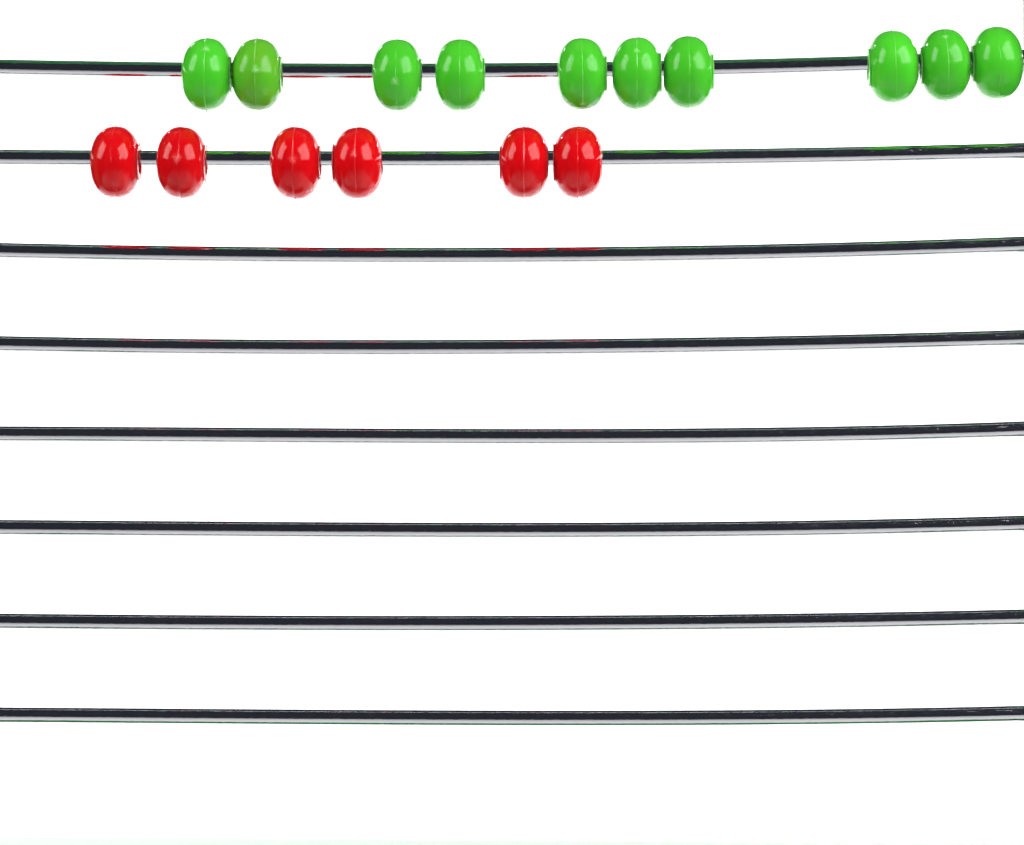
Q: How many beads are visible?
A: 16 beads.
